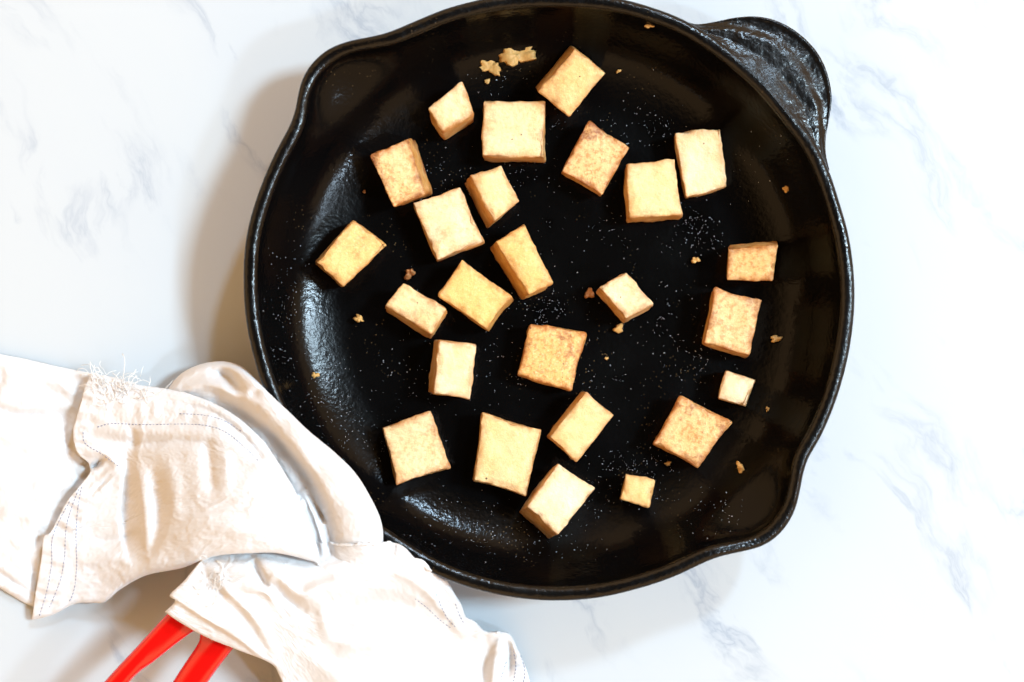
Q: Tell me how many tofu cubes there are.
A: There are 25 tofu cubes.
